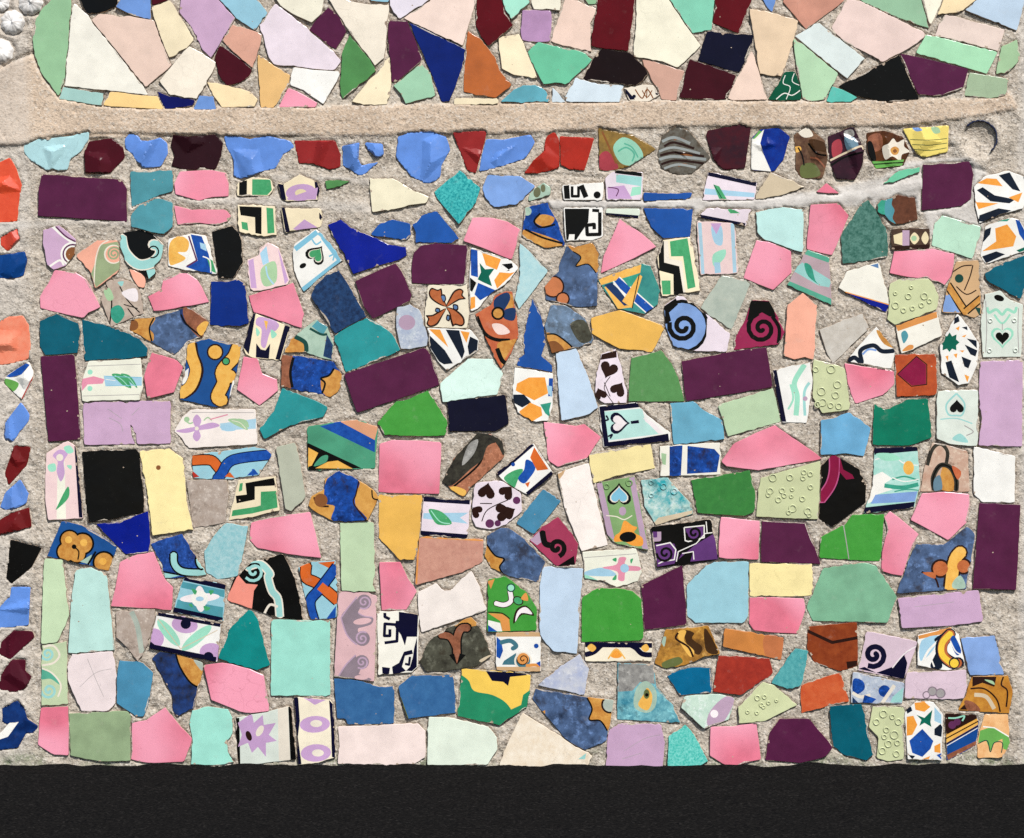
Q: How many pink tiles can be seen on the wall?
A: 29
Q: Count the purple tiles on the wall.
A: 14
